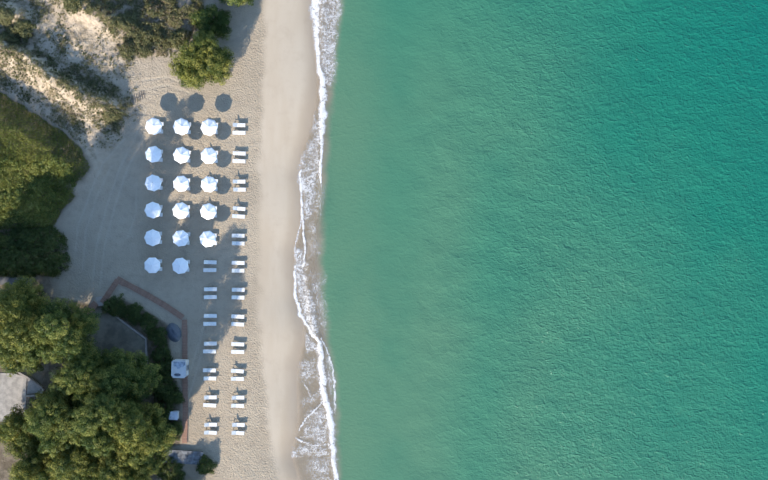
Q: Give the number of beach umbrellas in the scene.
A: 17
